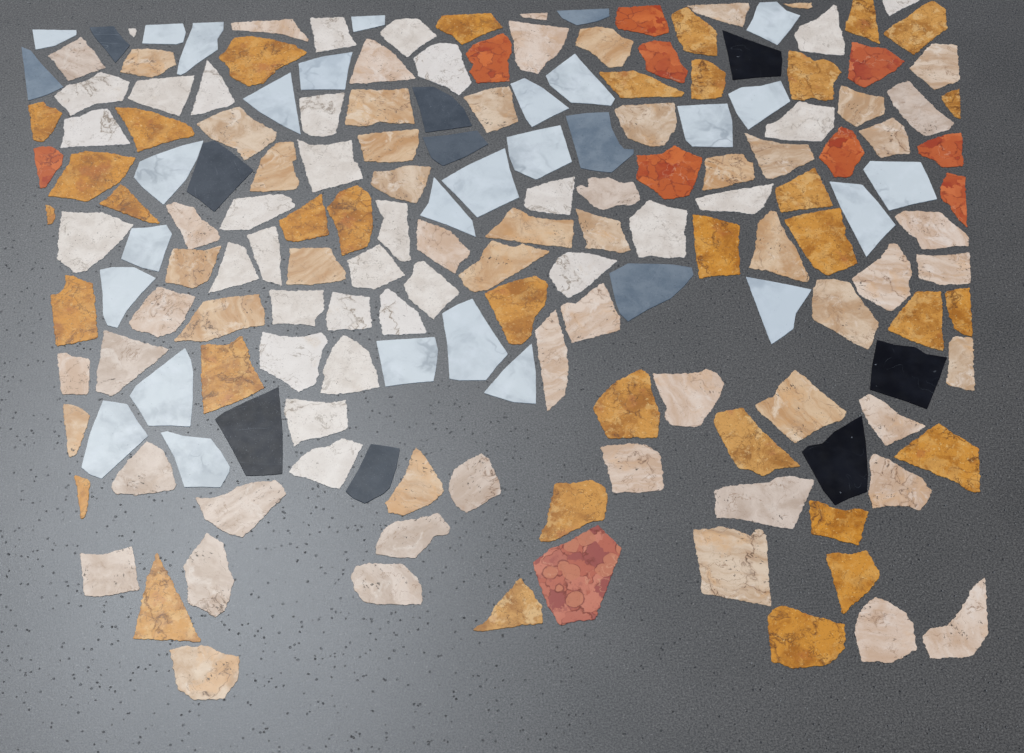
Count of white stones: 57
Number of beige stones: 61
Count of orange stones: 34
